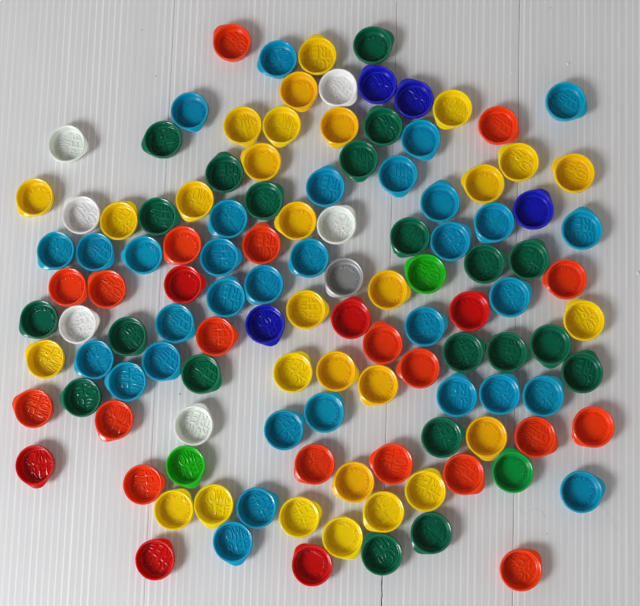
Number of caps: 121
